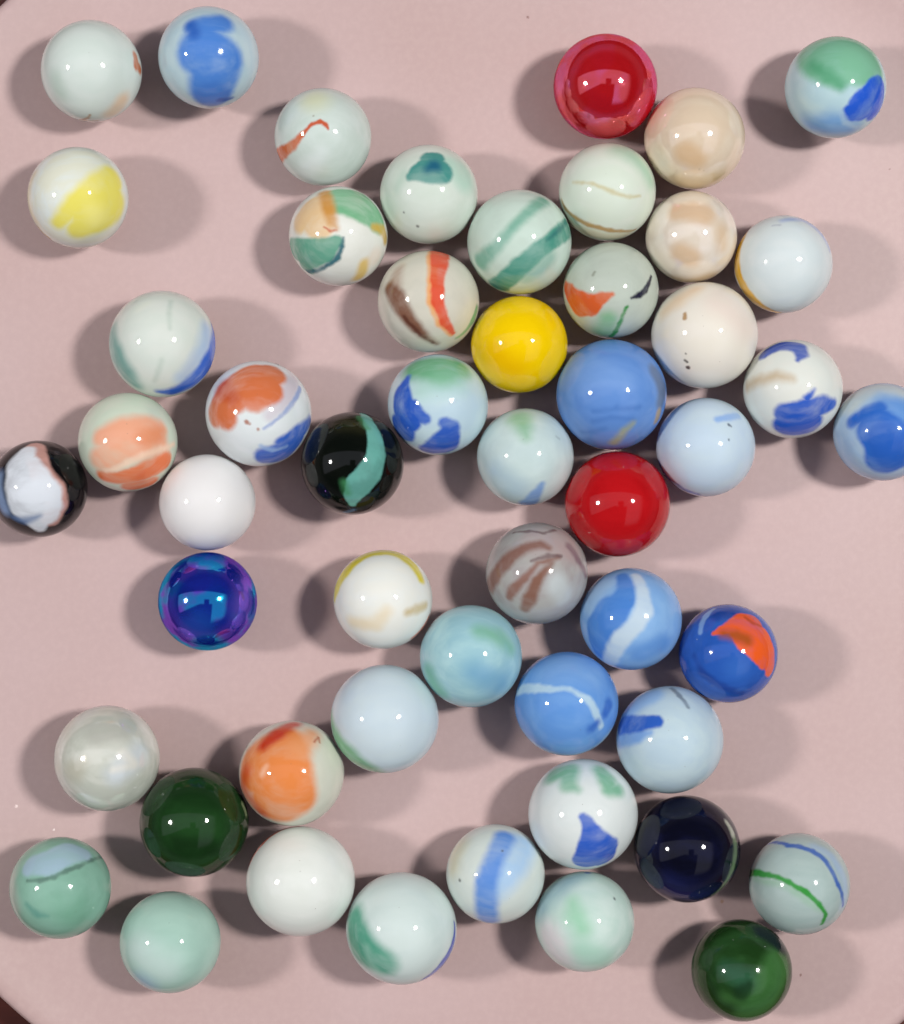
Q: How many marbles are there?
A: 52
